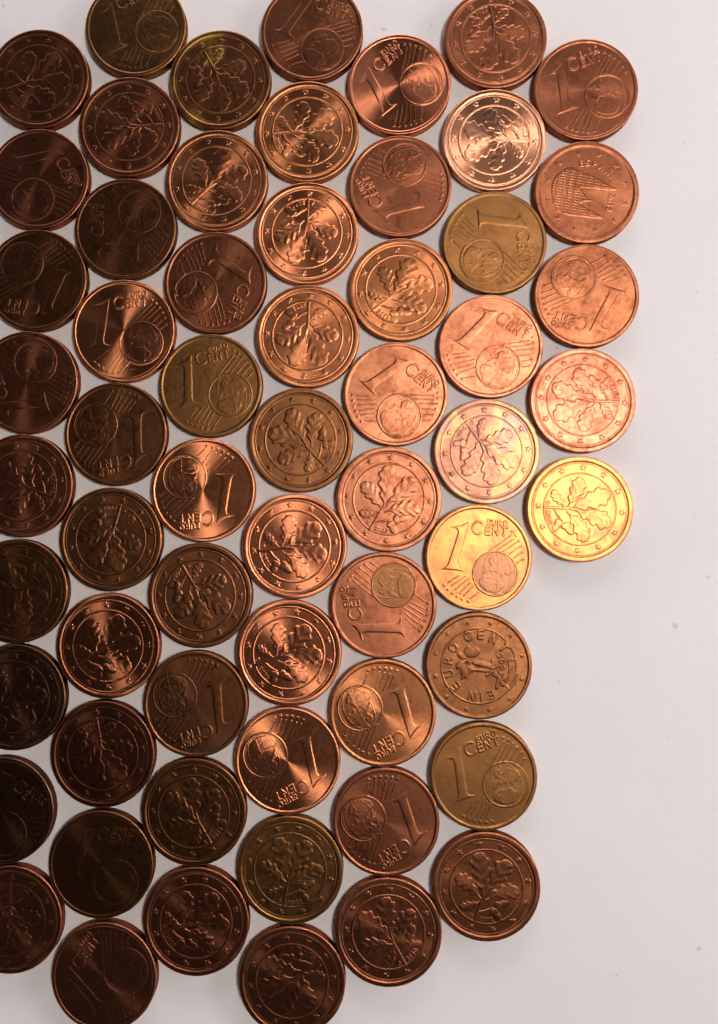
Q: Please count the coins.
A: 61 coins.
